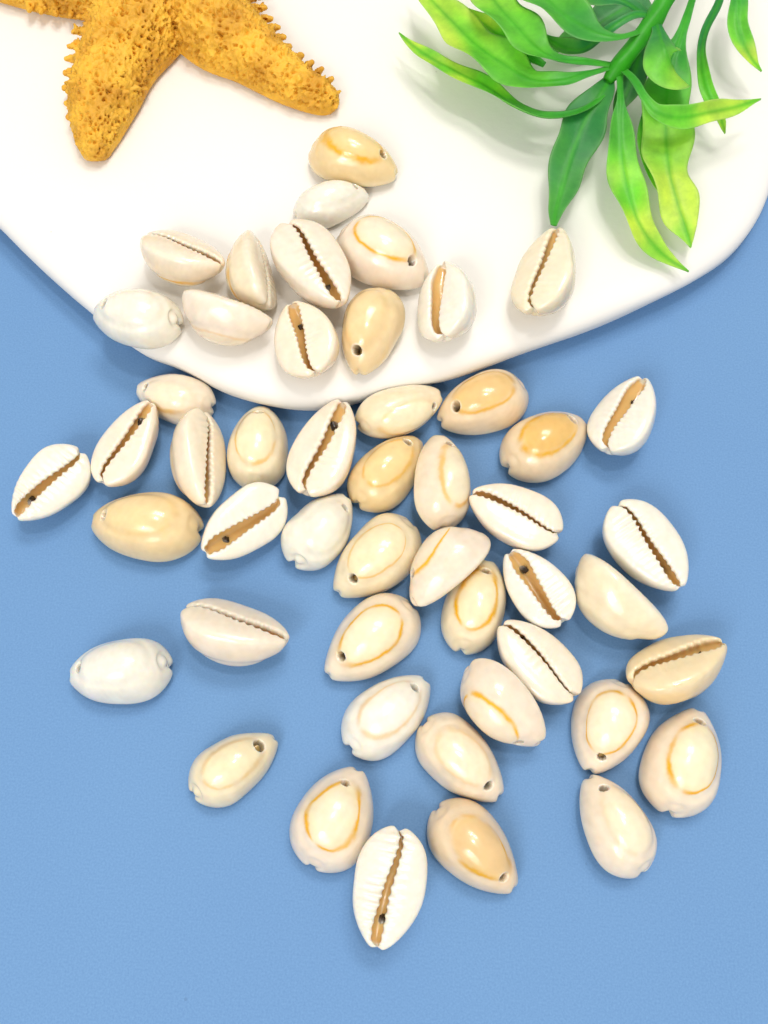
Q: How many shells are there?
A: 49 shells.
